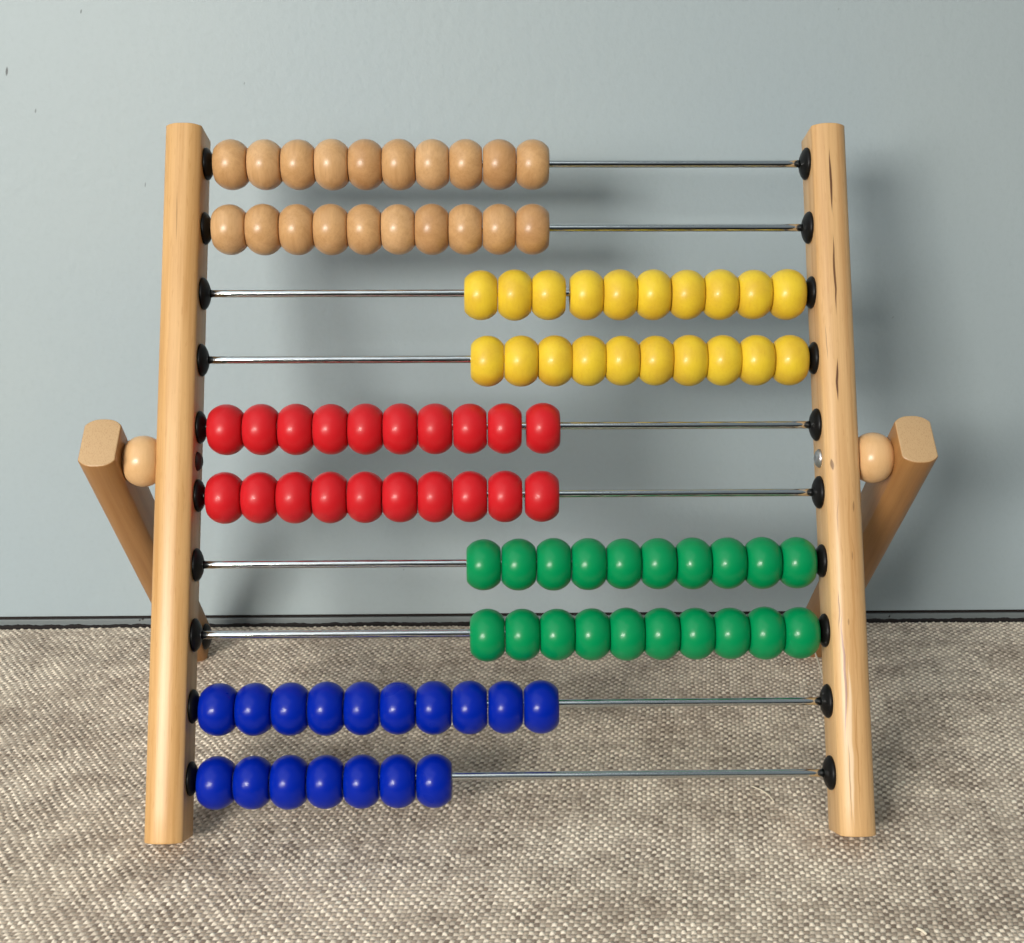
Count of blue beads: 17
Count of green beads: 20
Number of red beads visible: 20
